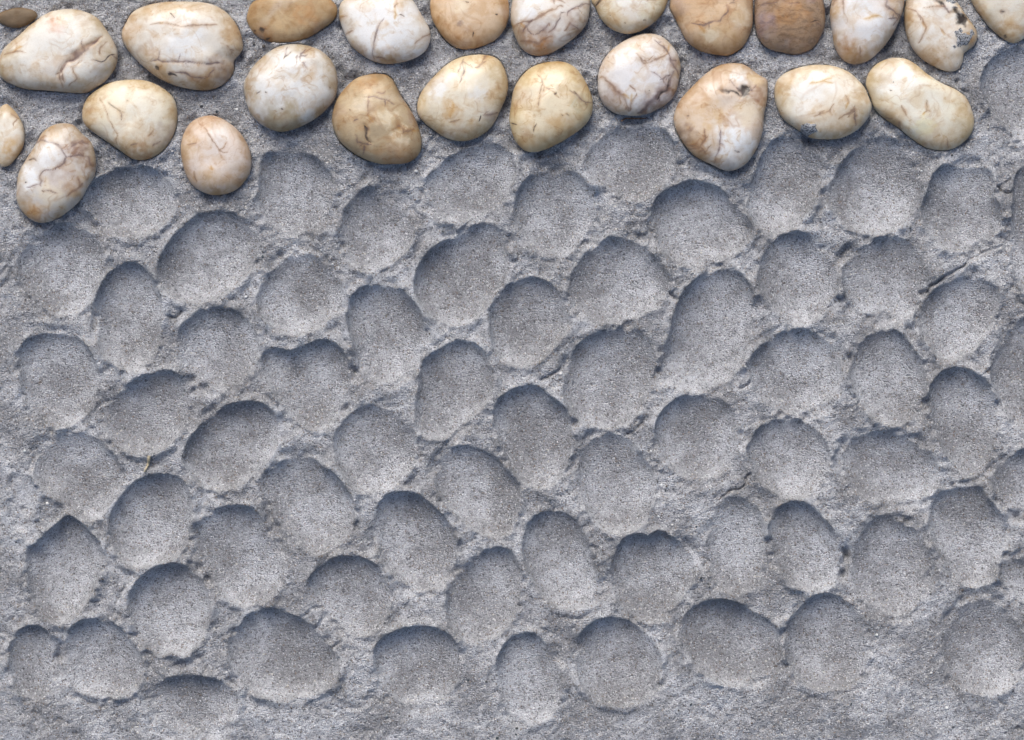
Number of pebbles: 25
